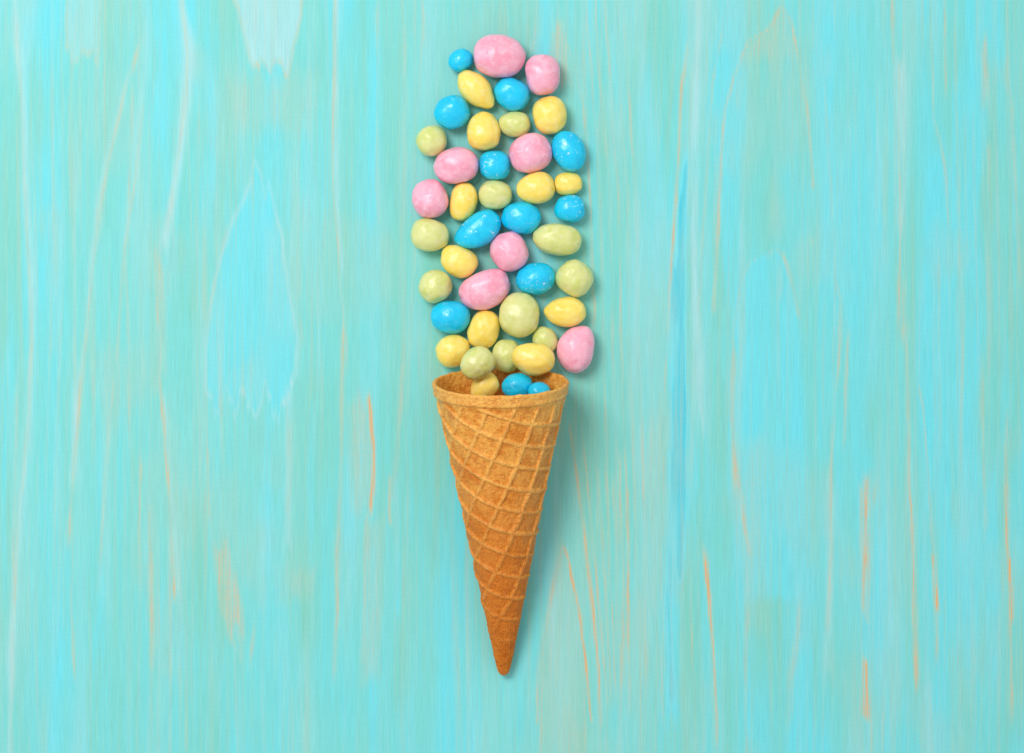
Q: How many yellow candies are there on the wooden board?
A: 12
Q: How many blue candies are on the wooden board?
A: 12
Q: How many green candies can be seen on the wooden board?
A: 11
